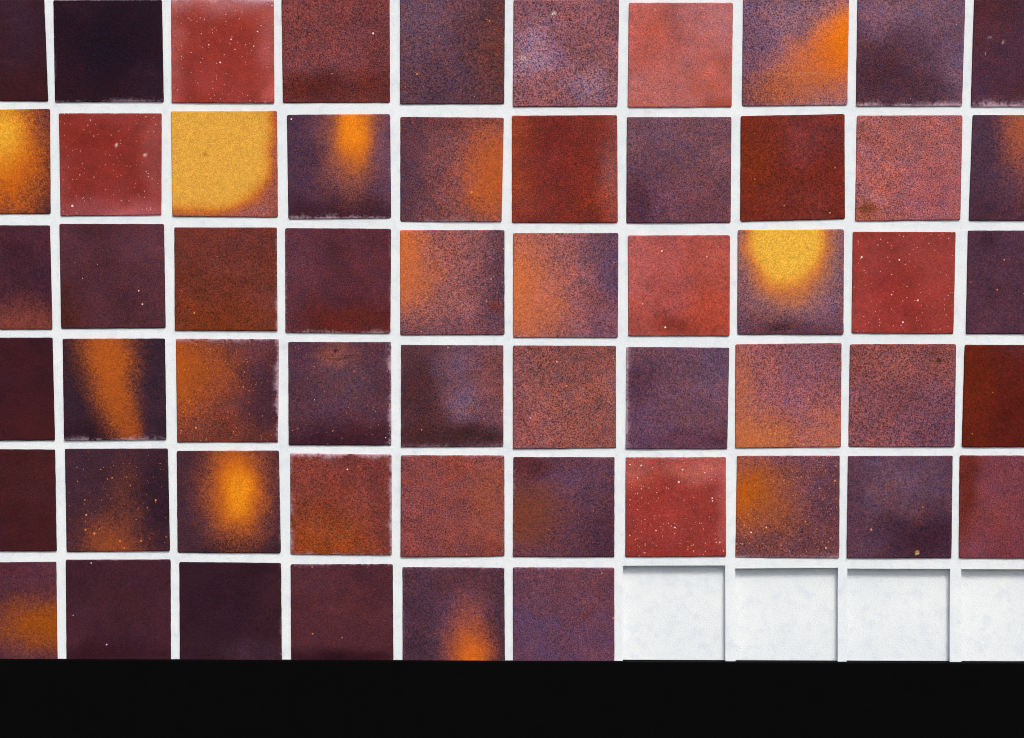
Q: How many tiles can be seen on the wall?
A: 56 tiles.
